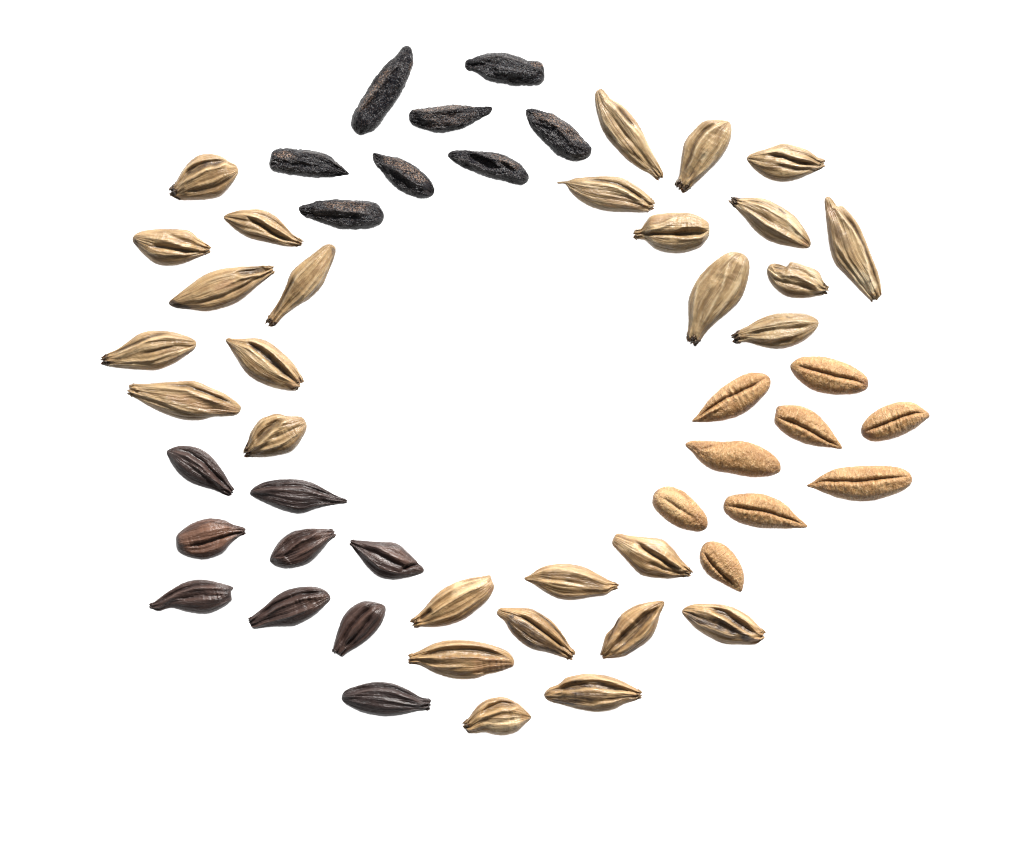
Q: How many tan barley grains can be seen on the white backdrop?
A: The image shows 28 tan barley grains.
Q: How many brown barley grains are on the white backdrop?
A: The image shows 9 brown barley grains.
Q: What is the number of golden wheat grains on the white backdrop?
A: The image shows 9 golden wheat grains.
